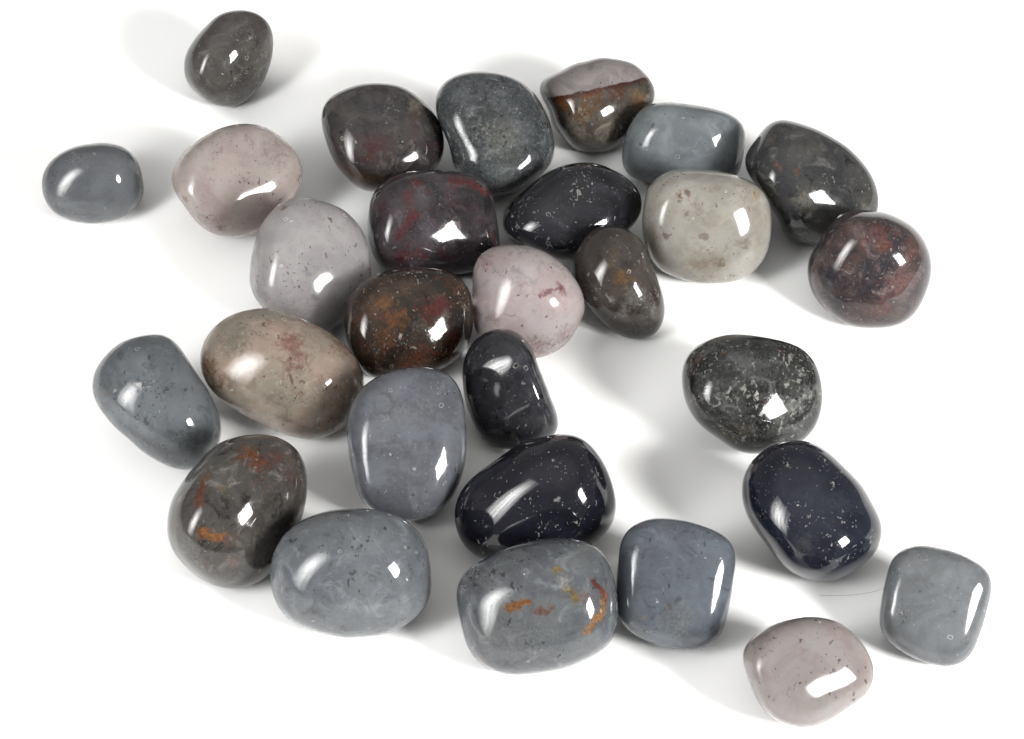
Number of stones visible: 29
